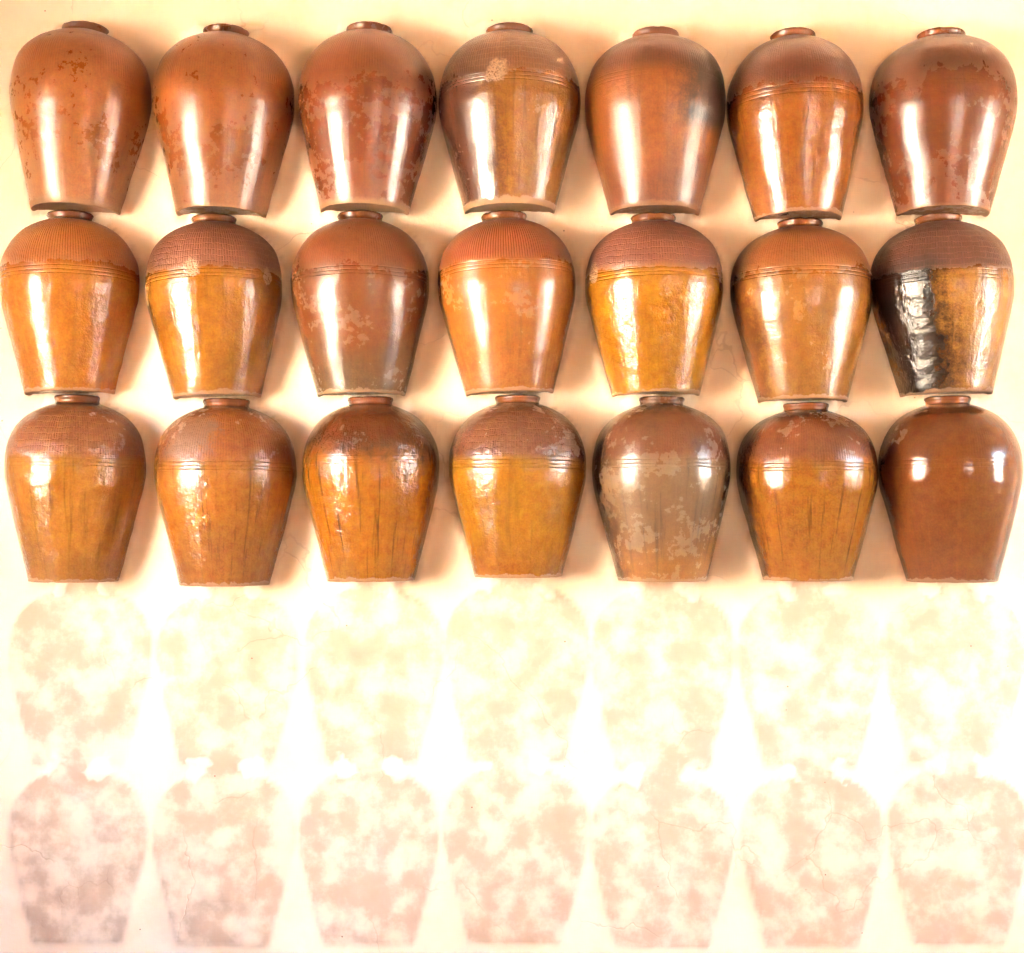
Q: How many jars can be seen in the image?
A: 21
